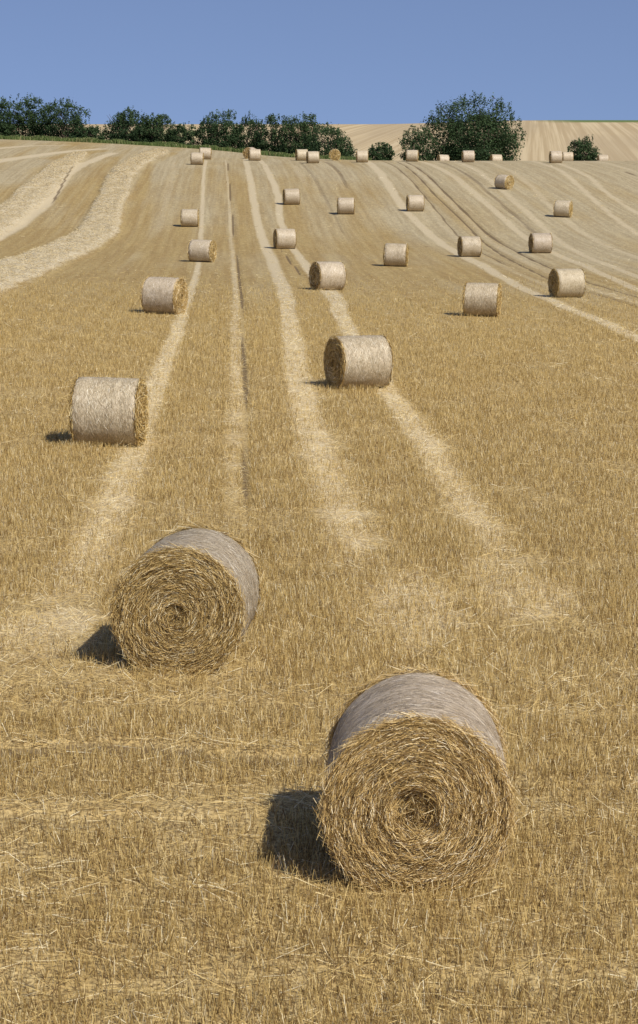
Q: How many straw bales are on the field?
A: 34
